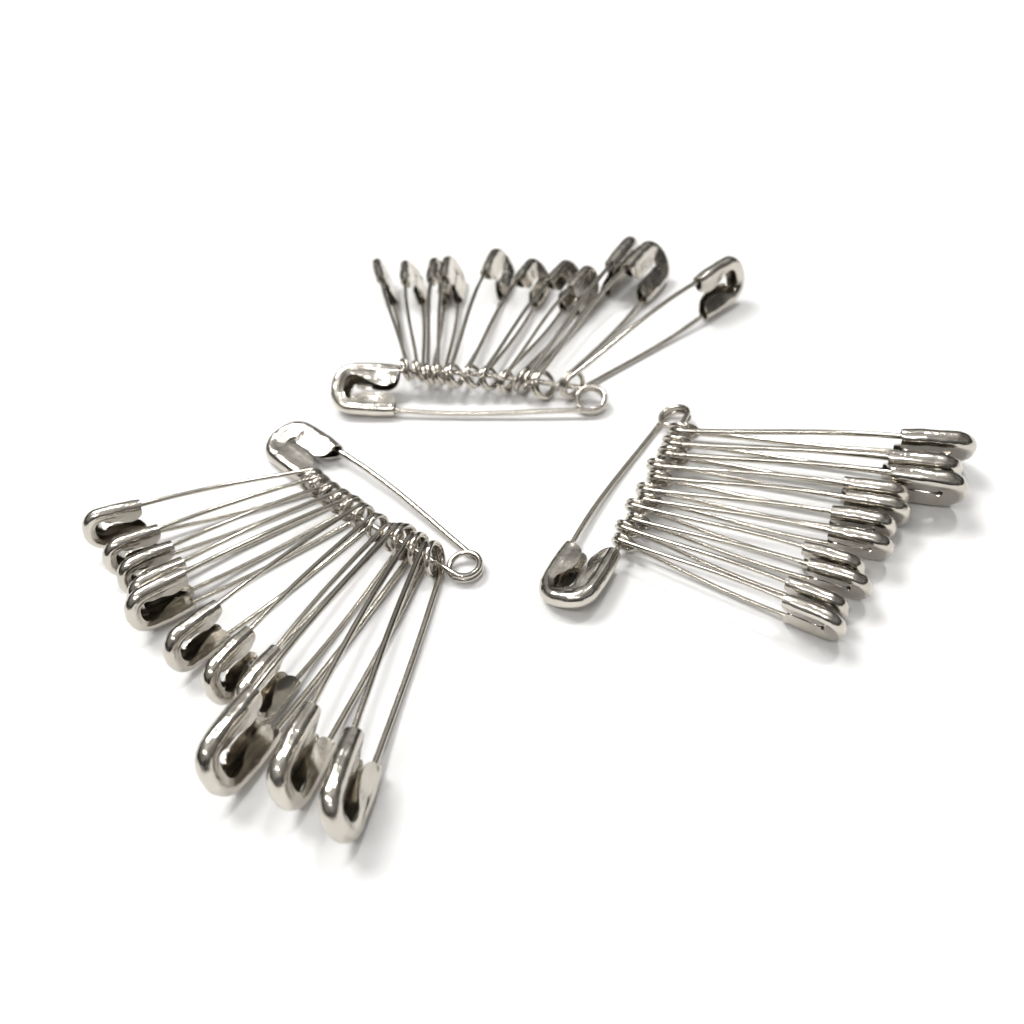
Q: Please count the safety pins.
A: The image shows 36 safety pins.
